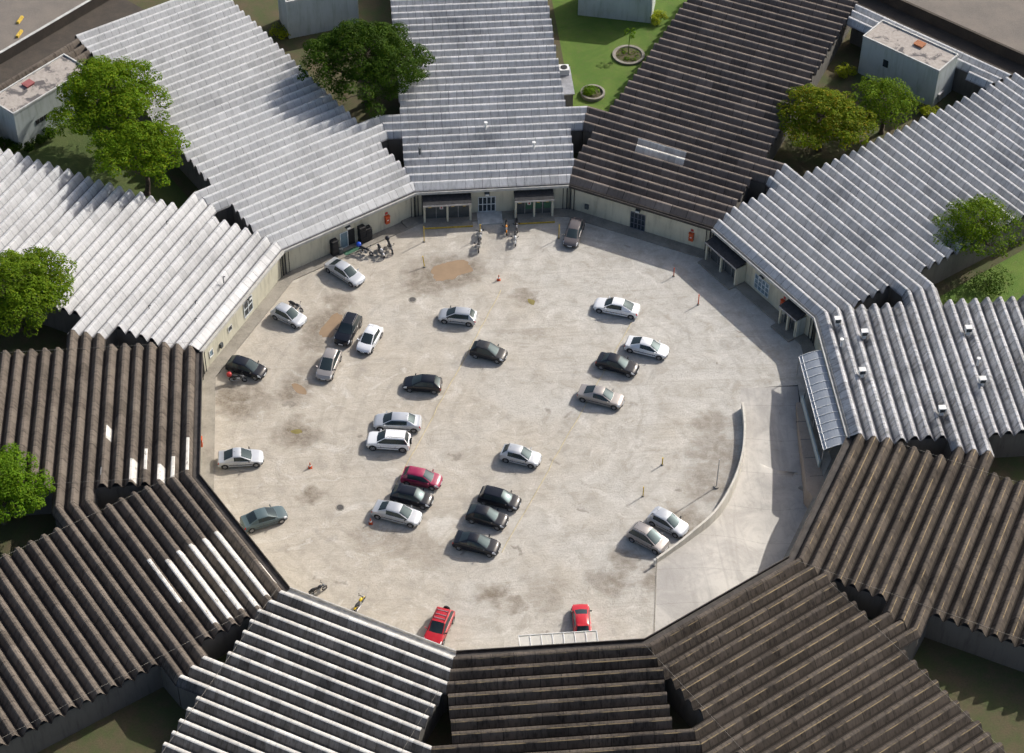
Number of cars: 29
